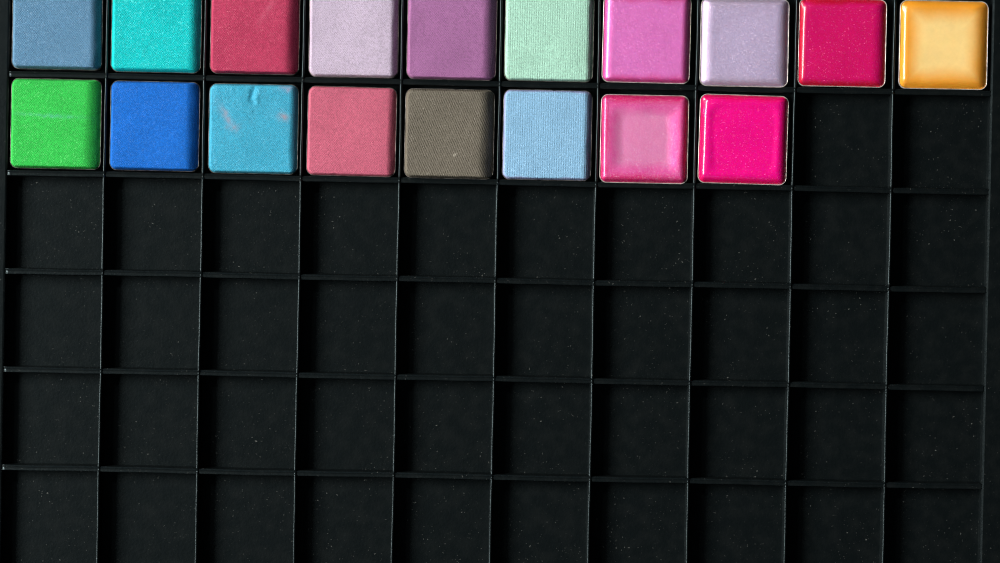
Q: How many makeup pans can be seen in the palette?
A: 18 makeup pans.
